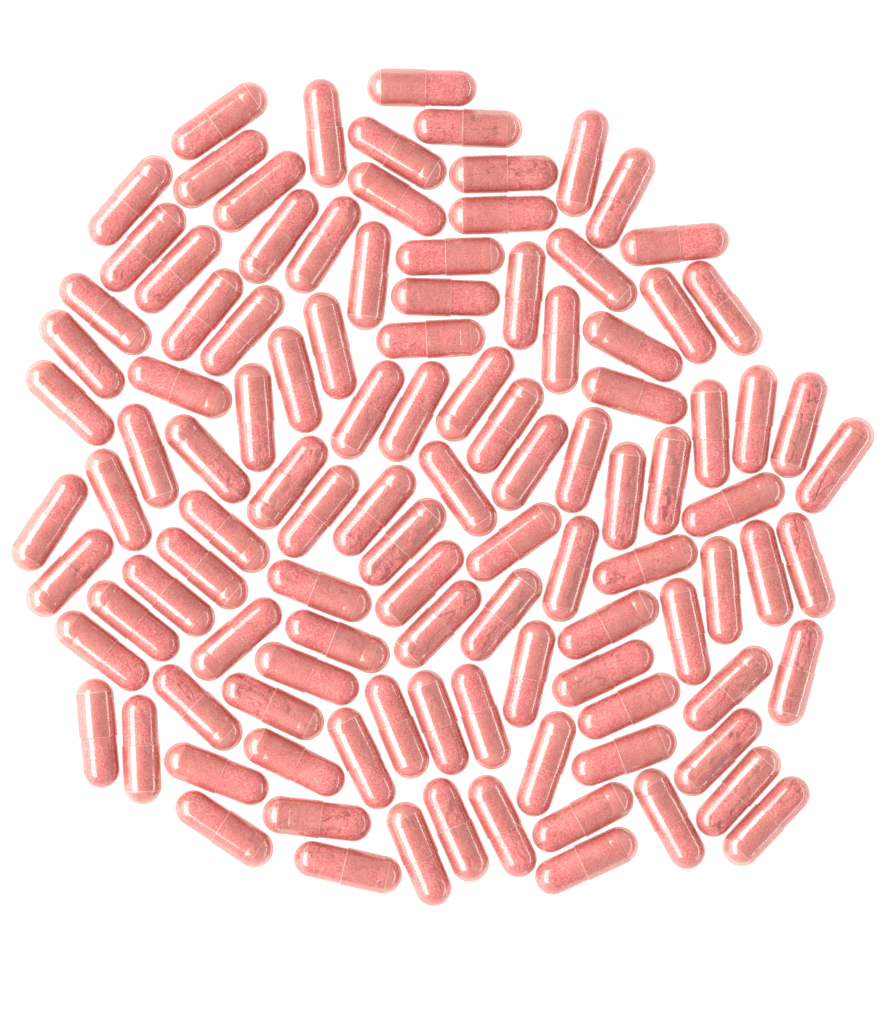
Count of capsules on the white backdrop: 110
